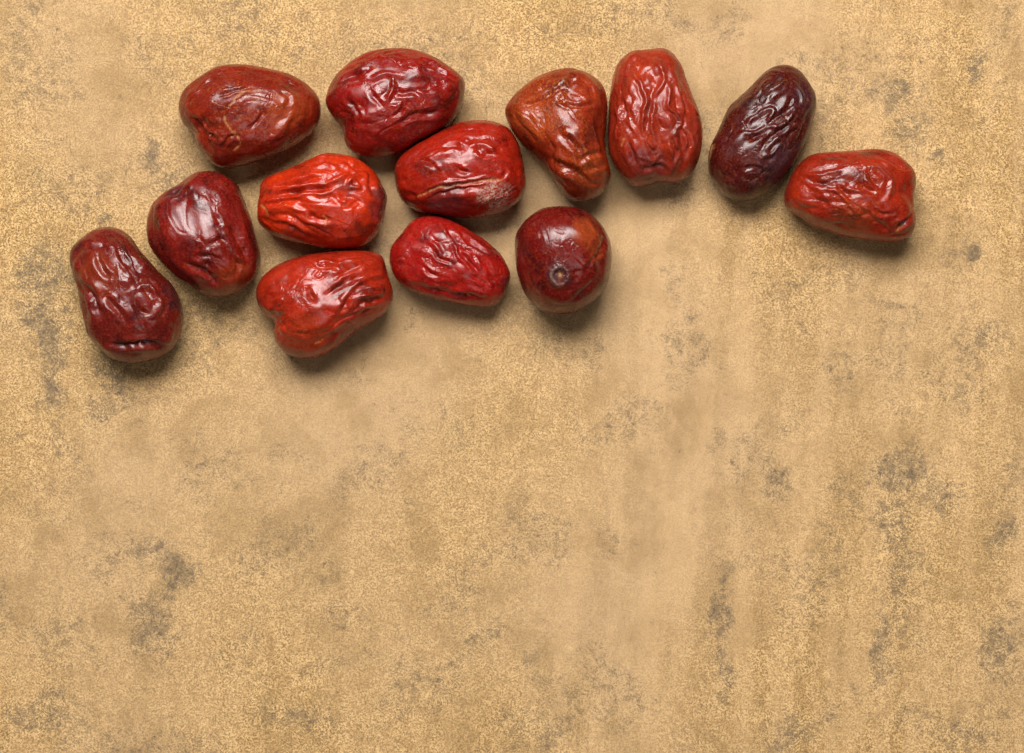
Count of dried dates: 13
